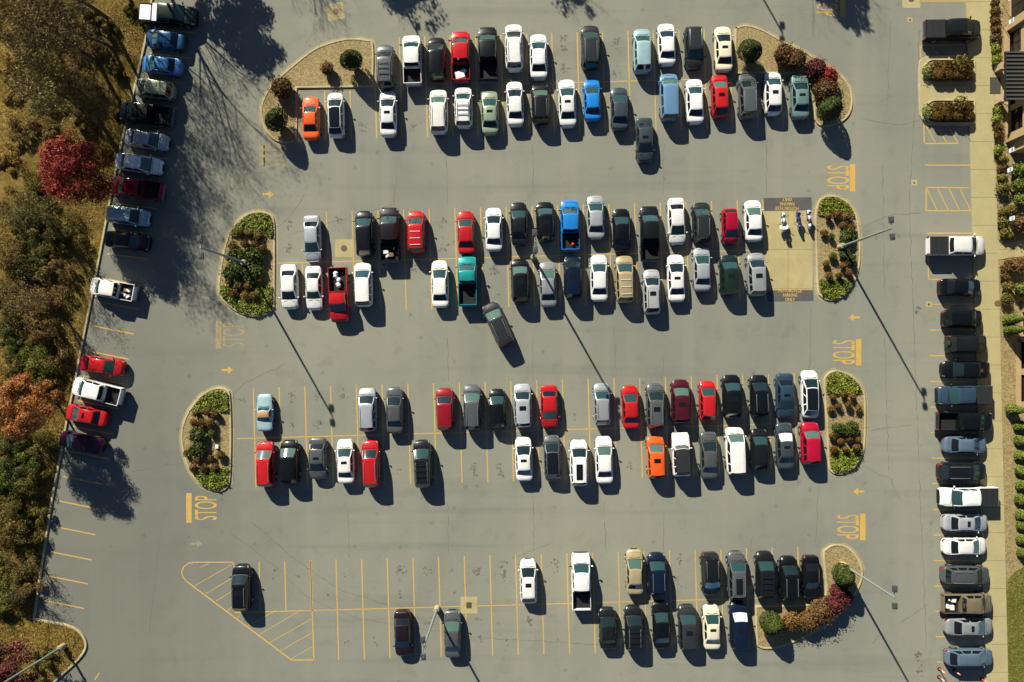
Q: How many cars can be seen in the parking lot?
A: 127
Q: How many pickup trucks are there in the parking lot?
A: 20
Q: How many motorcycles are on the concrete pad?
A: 3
